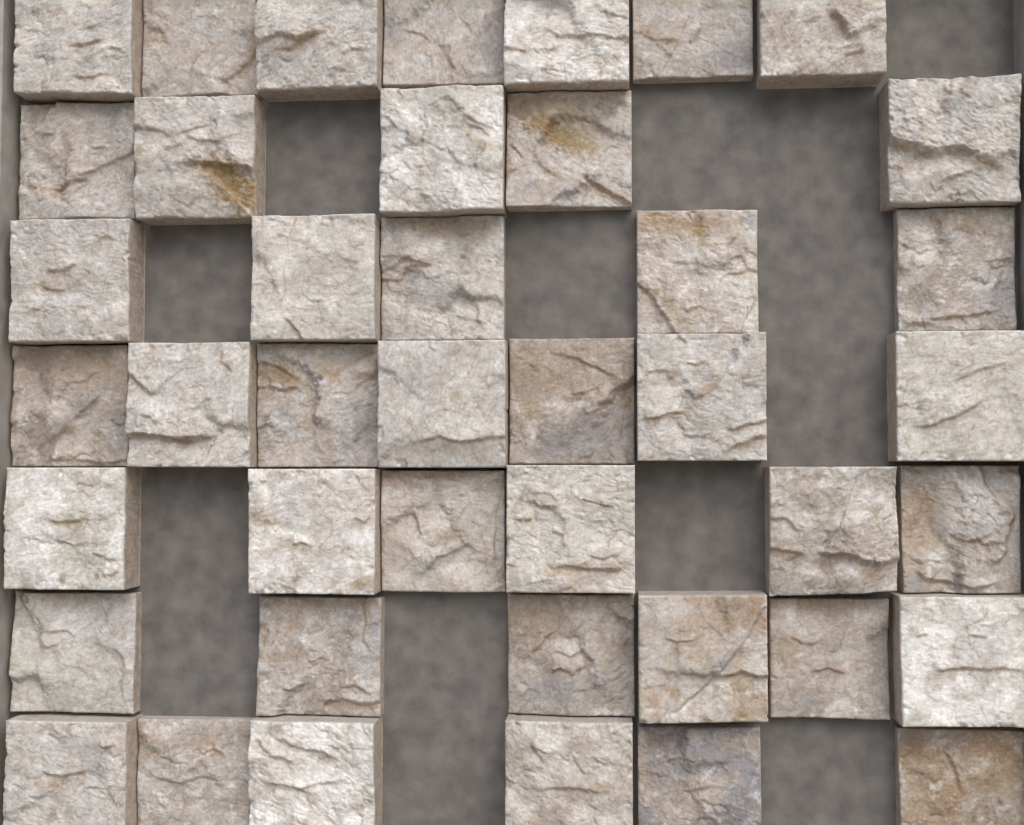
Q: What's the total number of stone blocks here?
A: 42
